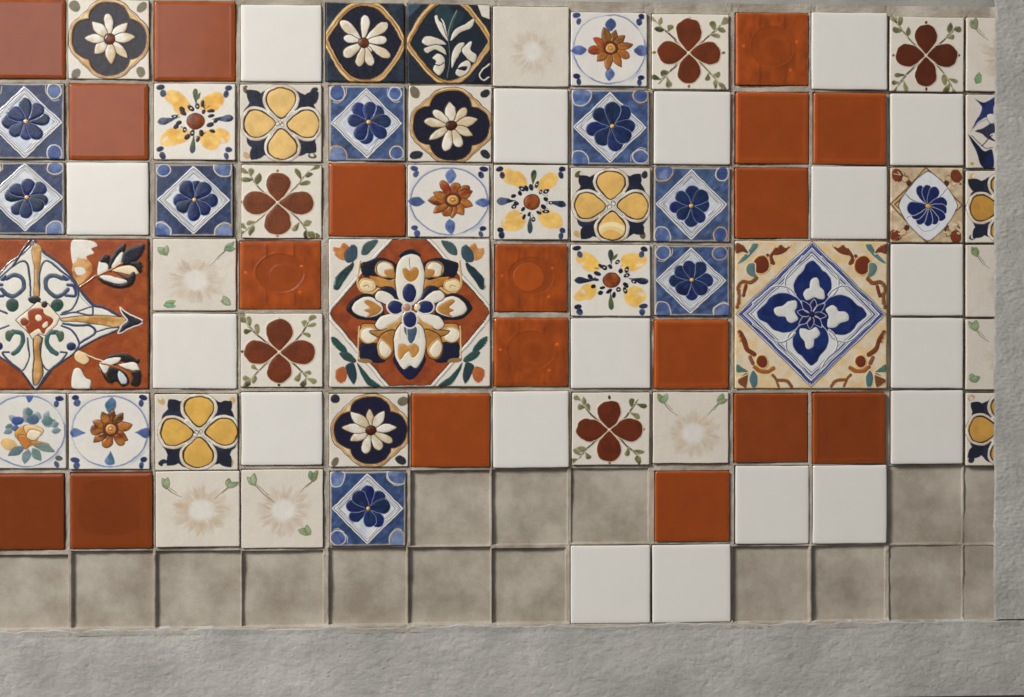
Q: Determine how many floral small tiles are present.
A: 40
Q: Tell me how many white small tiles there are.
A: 18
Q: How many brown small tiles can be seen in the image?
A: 18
